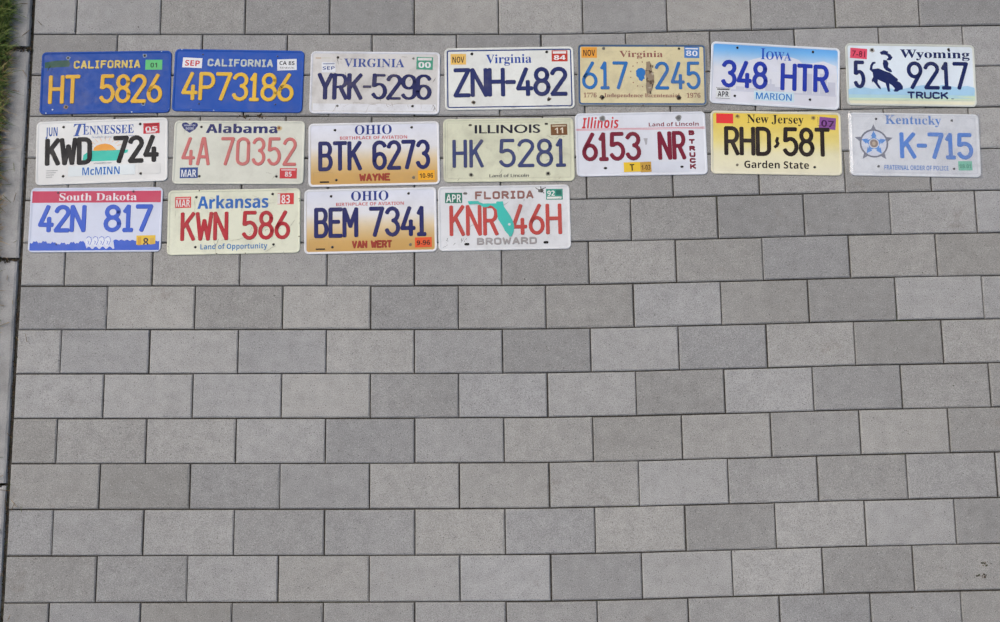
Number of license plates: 18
